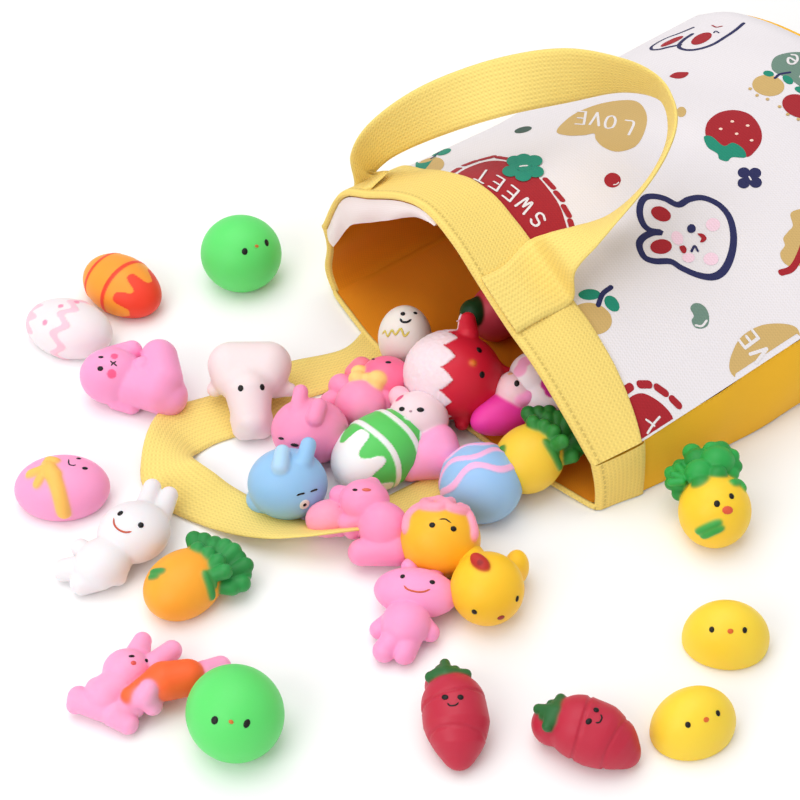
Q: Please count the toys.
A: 31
